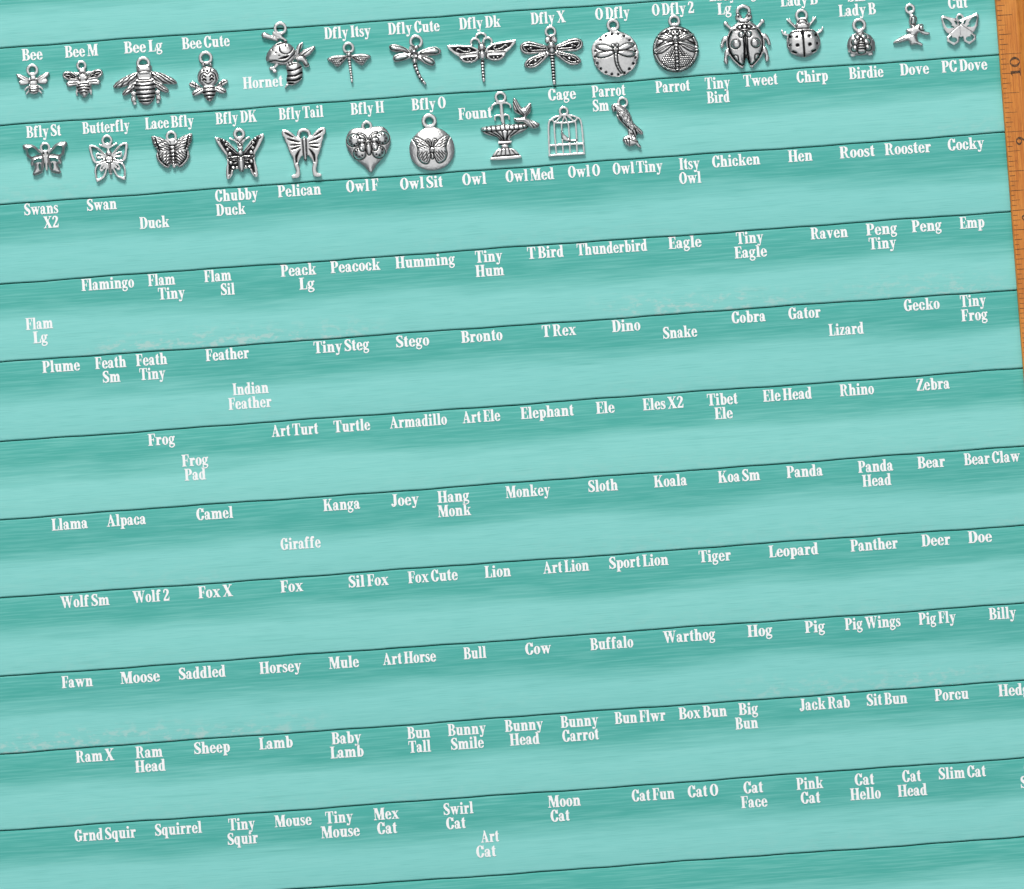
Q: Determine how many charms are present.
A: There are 26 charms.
